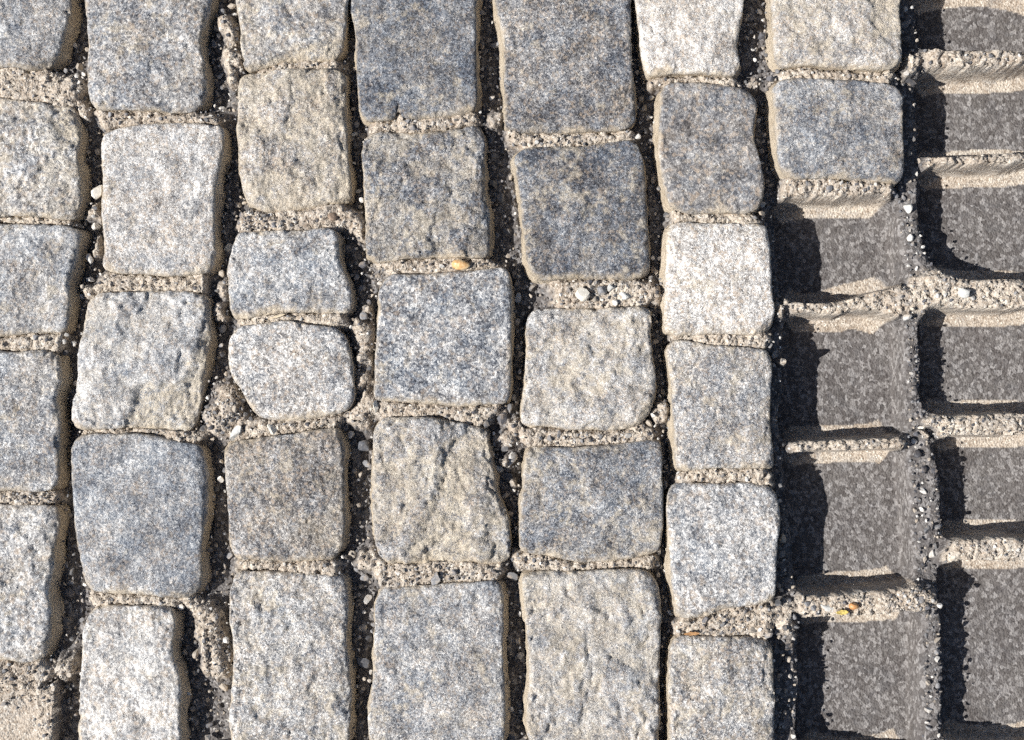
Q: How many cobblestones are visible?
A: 34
